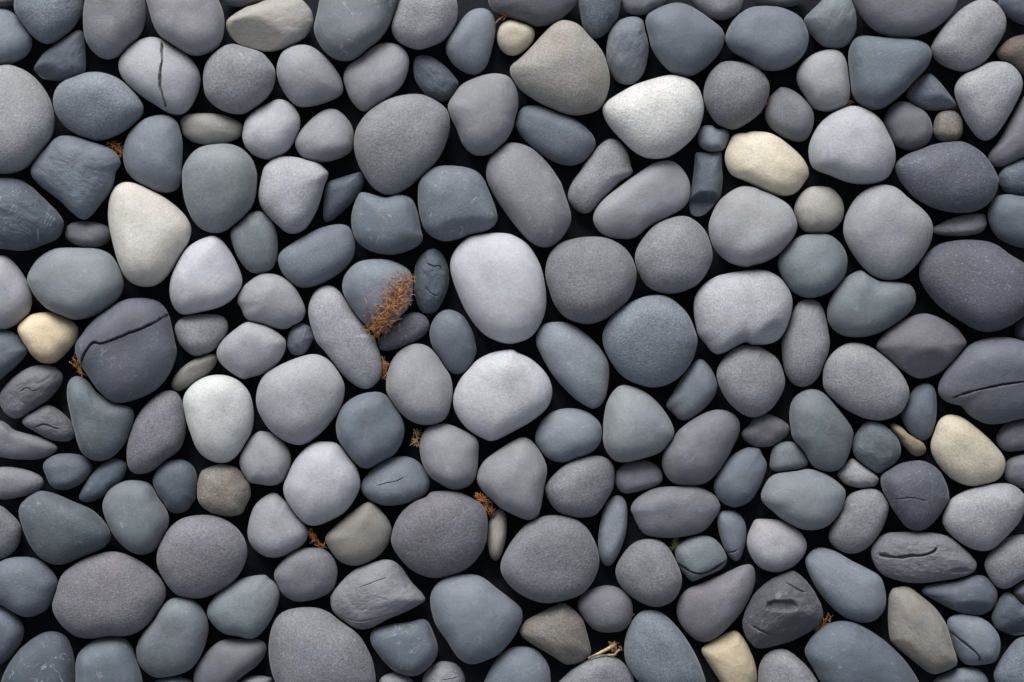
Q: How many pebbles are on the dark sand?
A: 199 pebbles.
